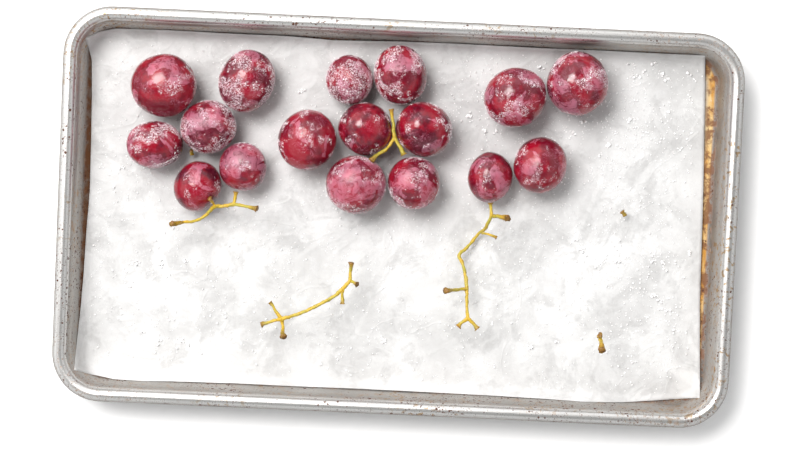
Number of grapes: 17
